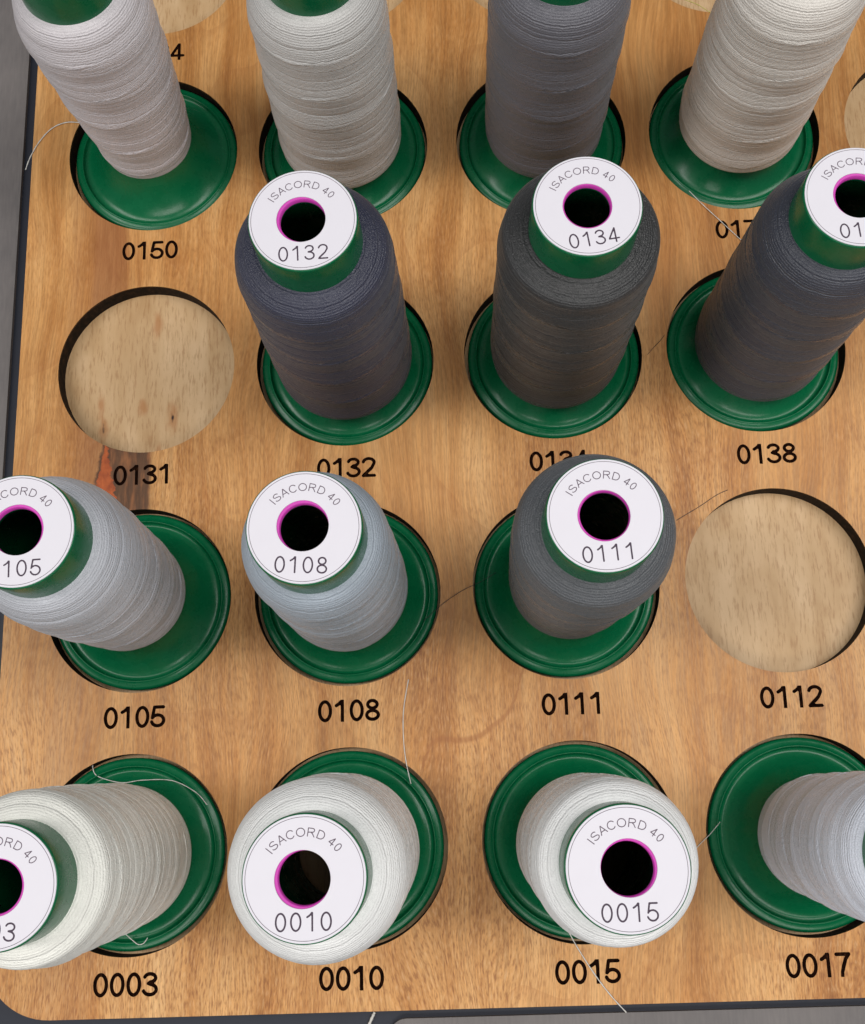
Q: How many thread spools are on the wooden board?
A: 14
